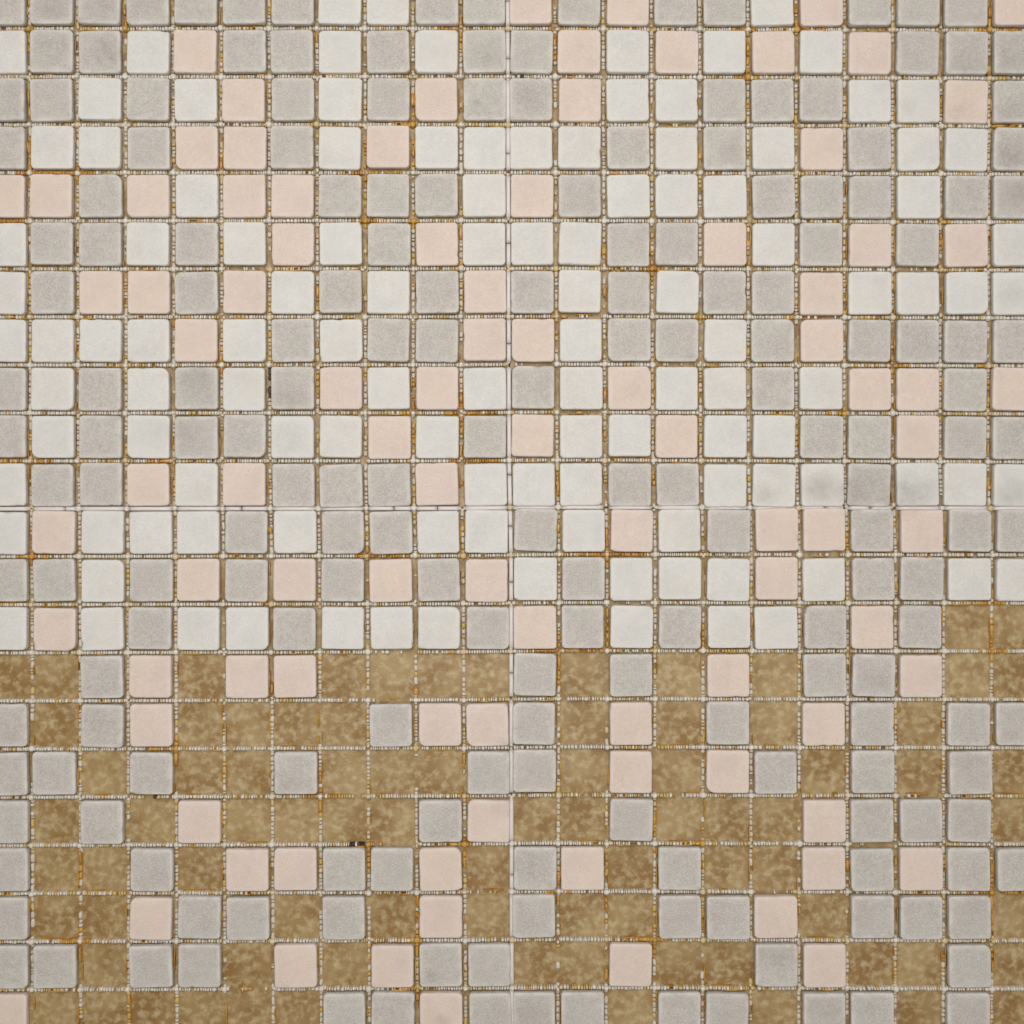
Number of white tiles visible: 116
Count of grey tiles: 193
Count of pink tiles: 93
